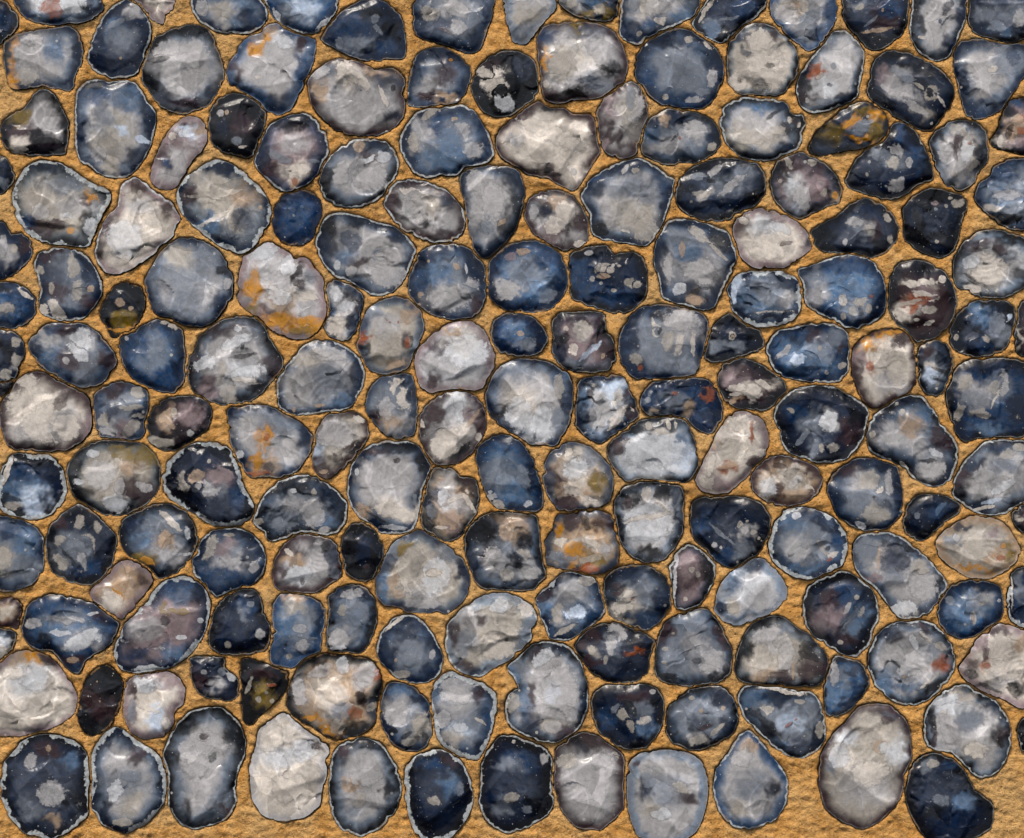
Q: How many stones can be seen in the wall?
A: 183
